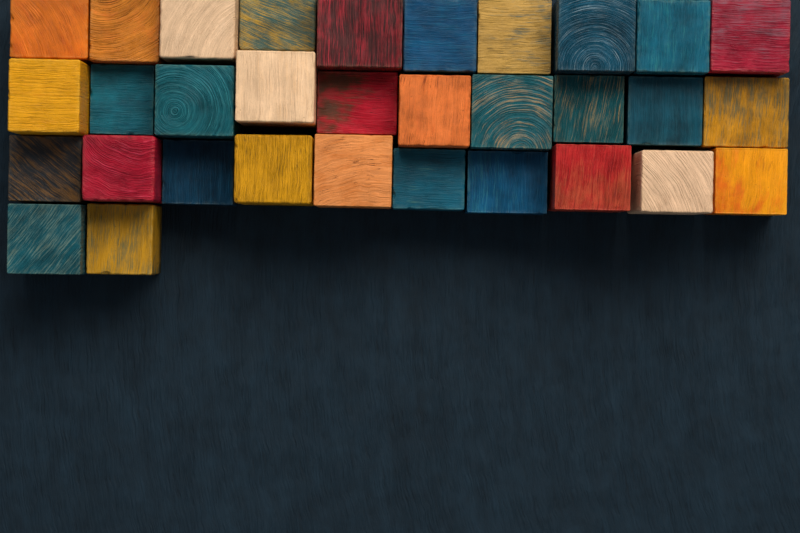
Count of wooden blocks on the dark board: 32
